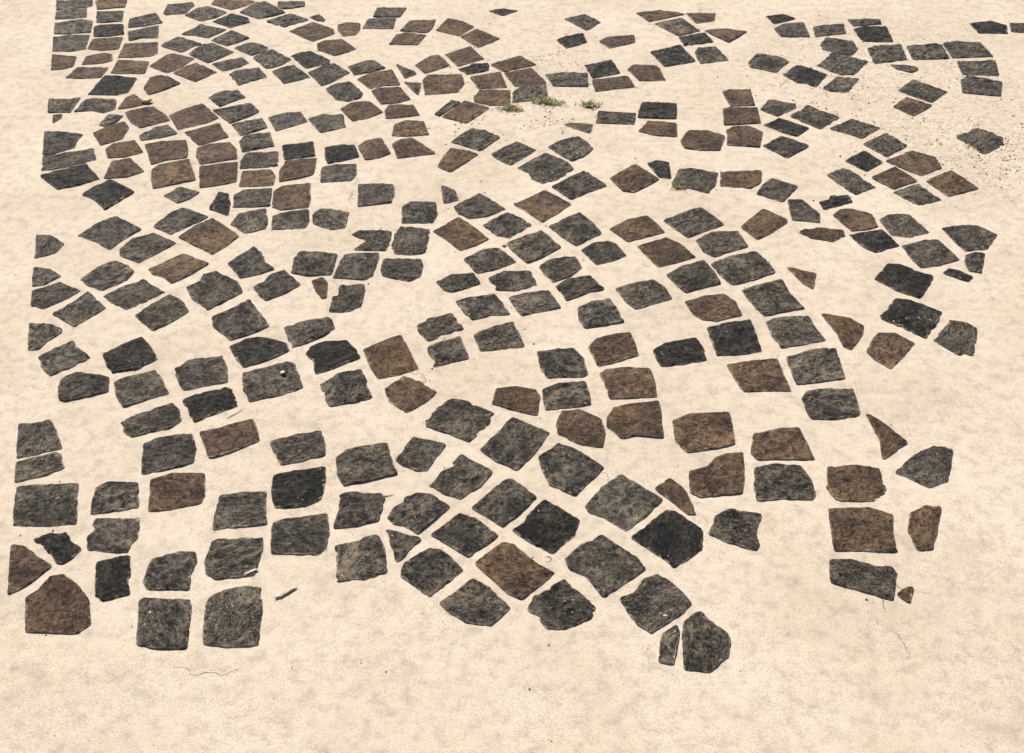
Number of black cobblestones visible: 39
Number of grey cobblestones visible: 187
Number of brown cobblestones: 103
